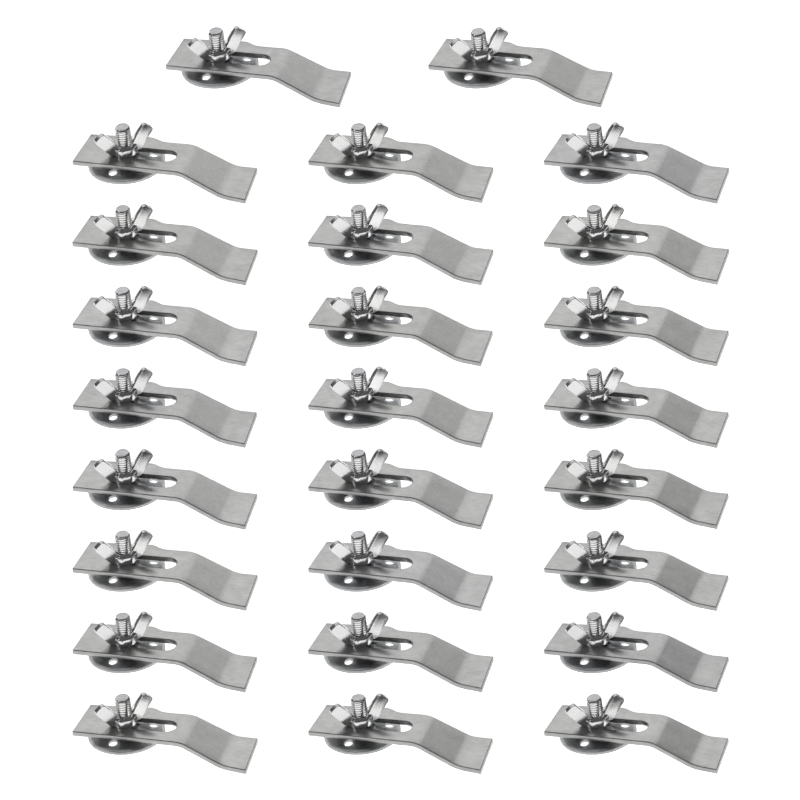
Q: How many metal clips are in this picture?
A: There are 26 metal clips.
